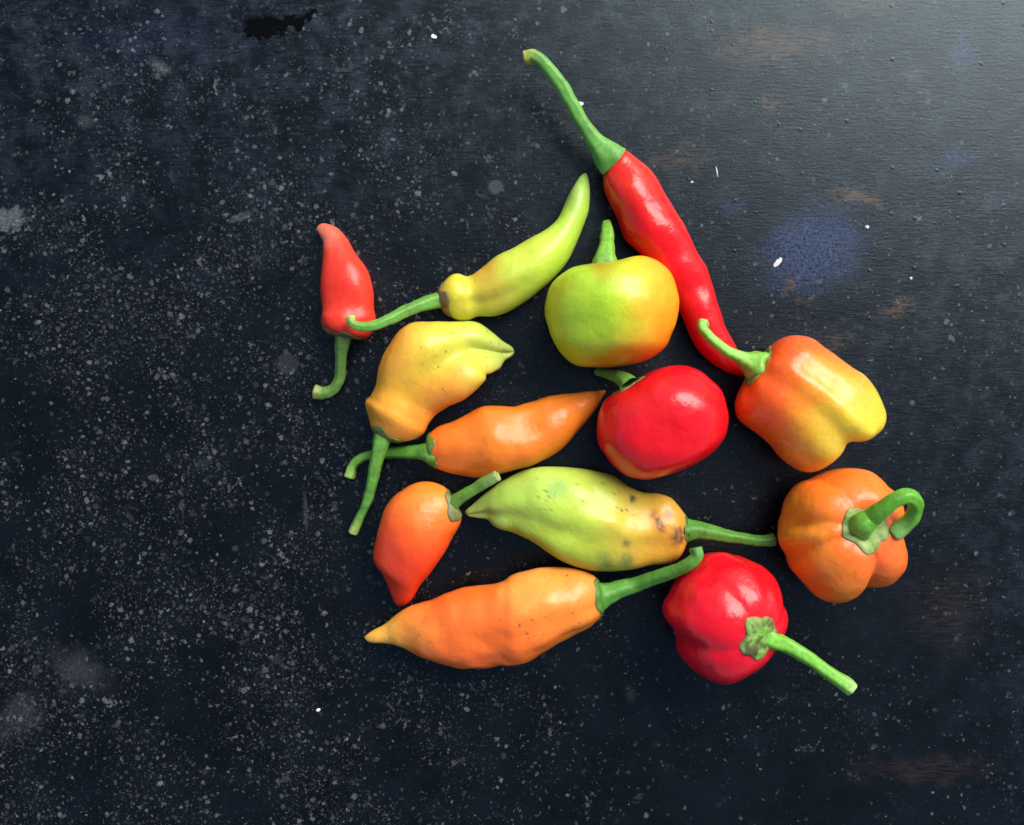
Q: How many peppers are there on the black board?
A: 13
